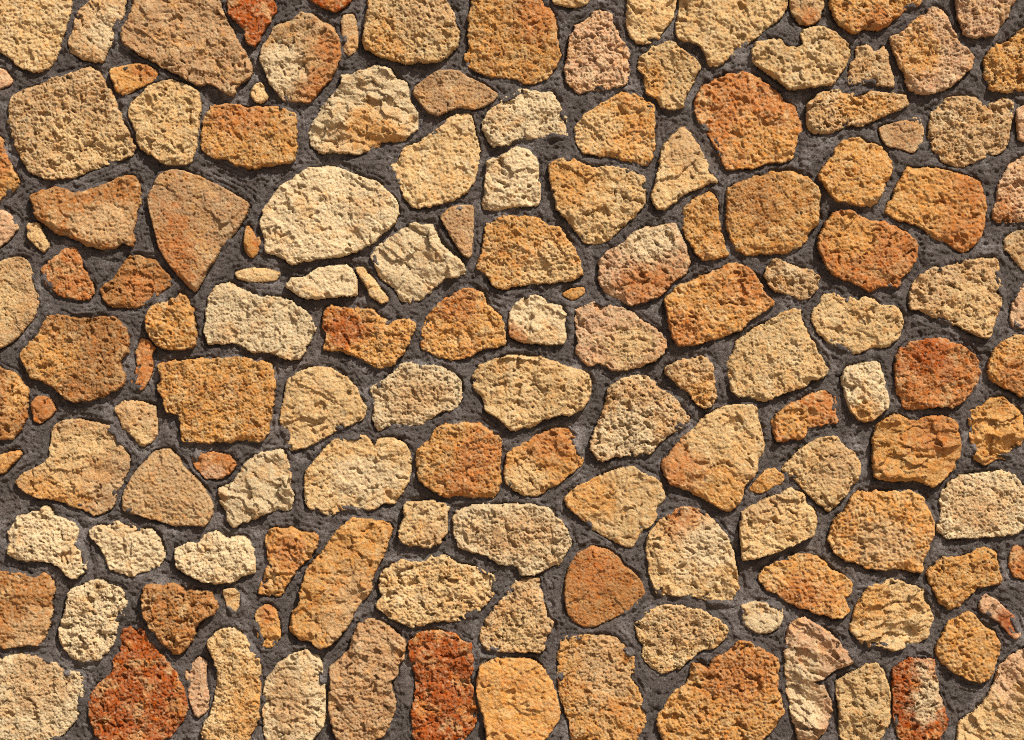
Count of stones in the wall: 147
